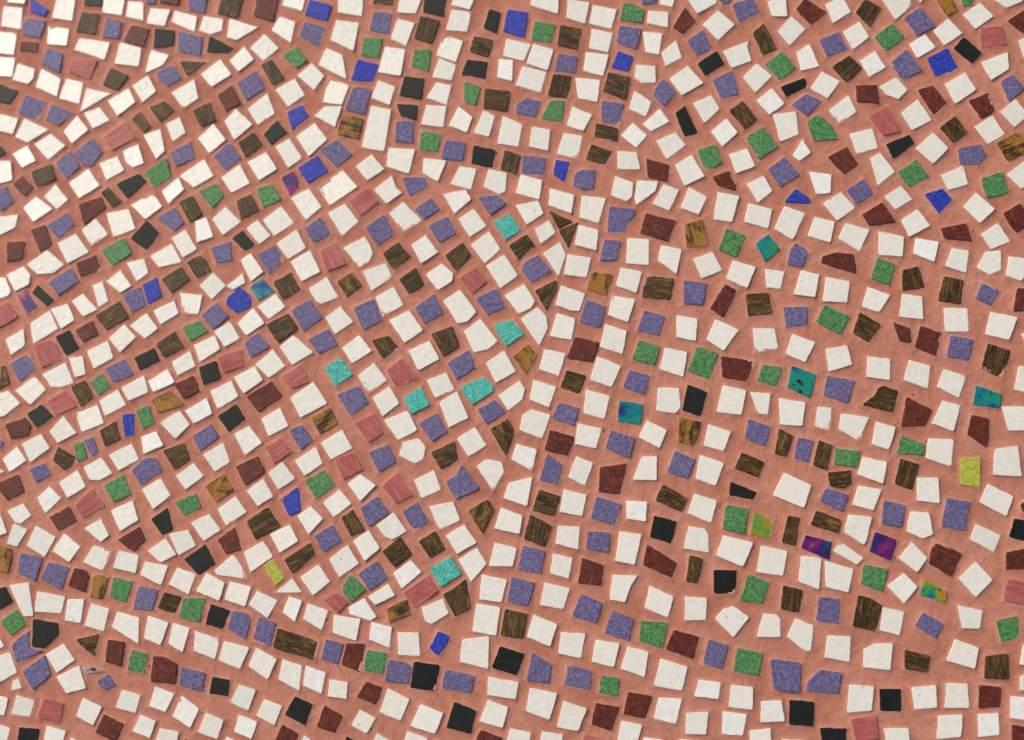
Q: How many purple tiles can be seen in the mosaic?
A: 124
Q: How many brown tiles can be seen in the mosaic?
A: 98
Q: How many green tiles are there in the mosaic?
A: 48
